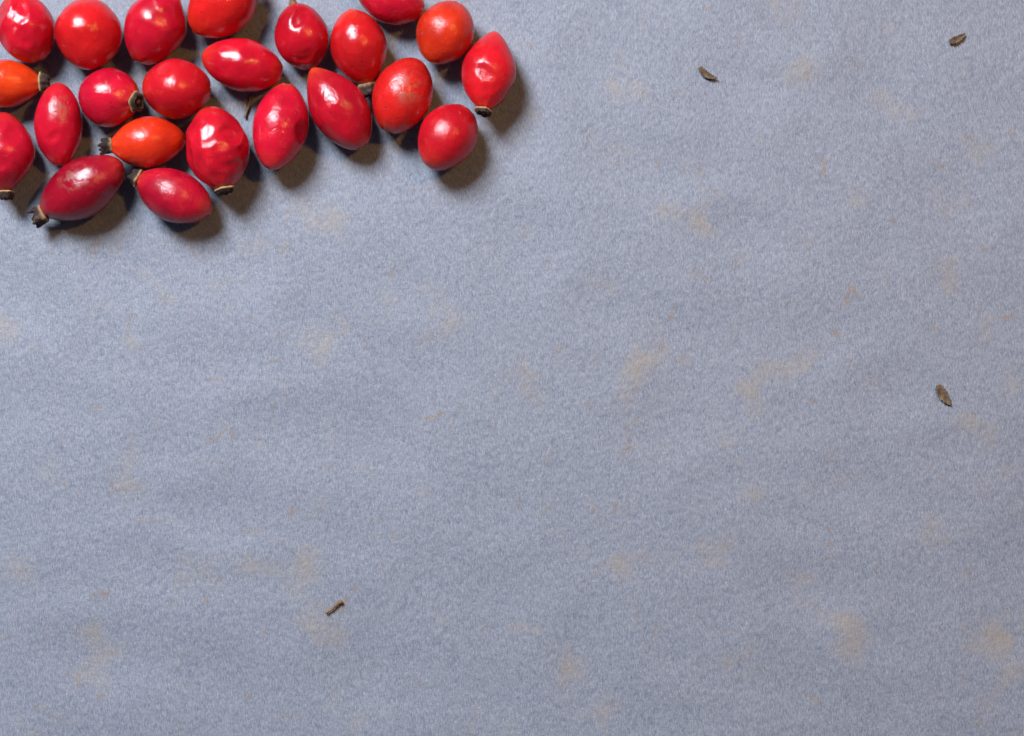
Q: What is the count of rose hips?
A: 23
